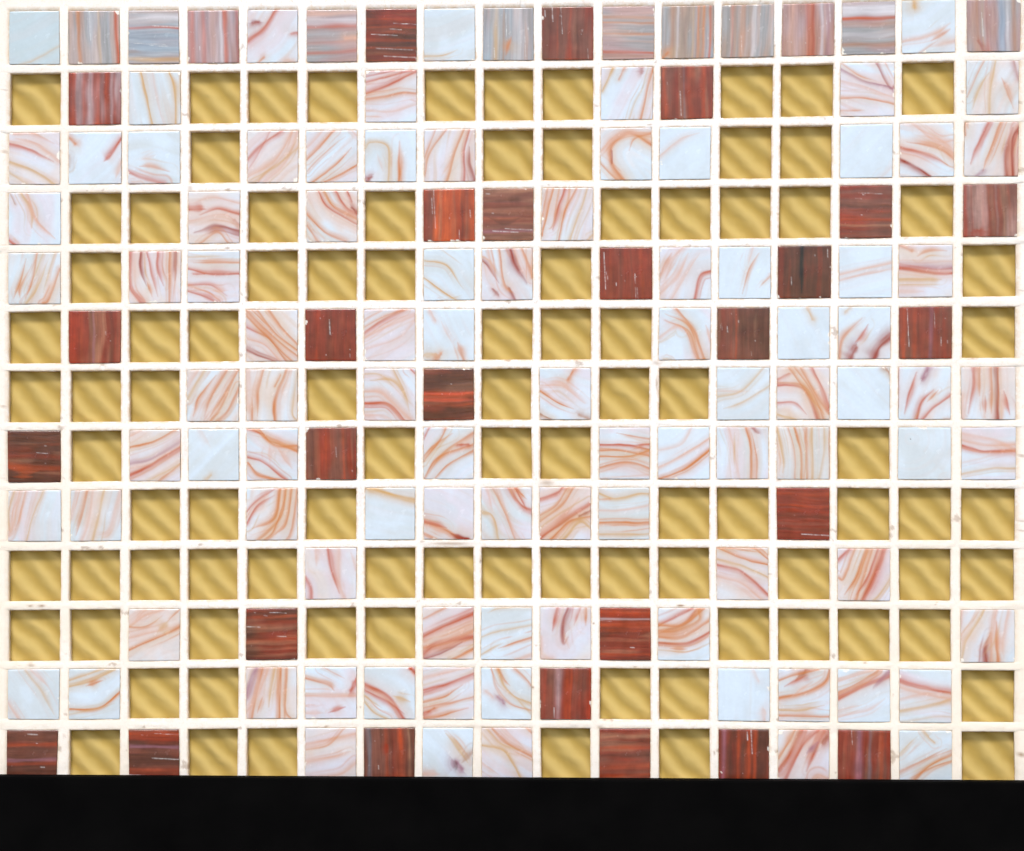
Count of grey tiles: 11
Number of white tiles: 92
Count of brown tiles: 27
